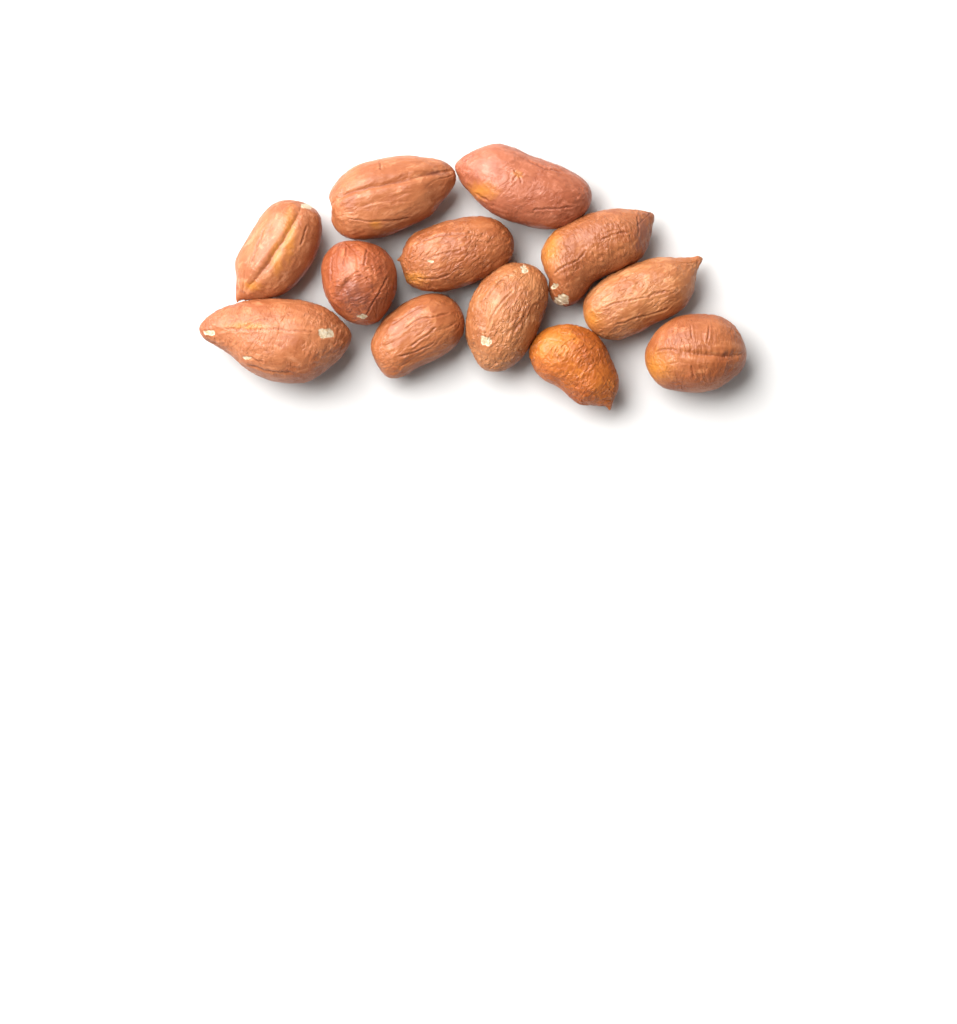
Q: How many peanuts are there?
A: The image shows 12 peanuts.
